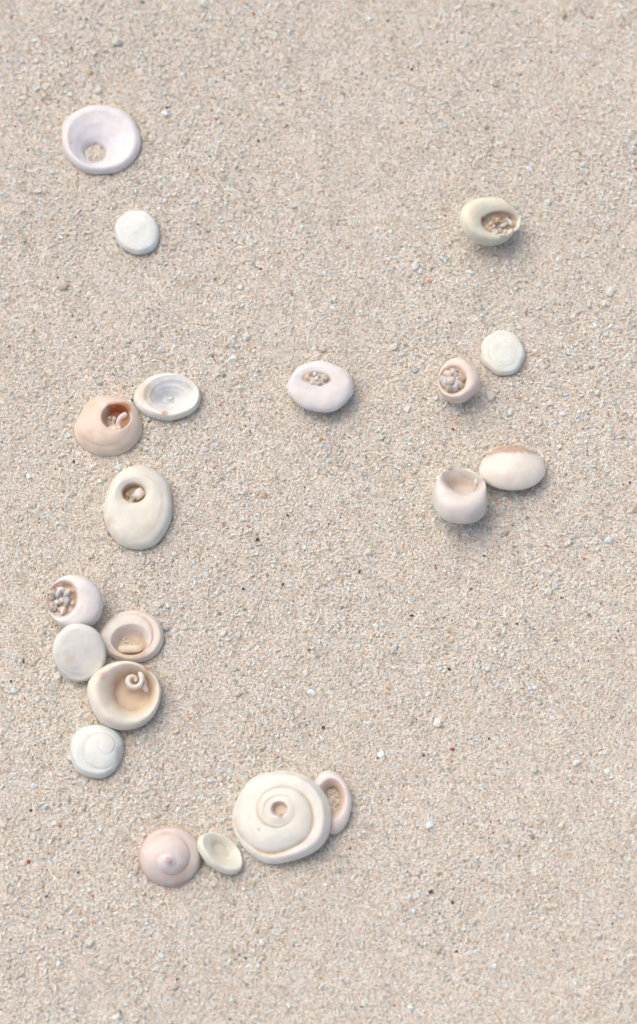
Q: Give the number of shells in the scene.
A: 20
